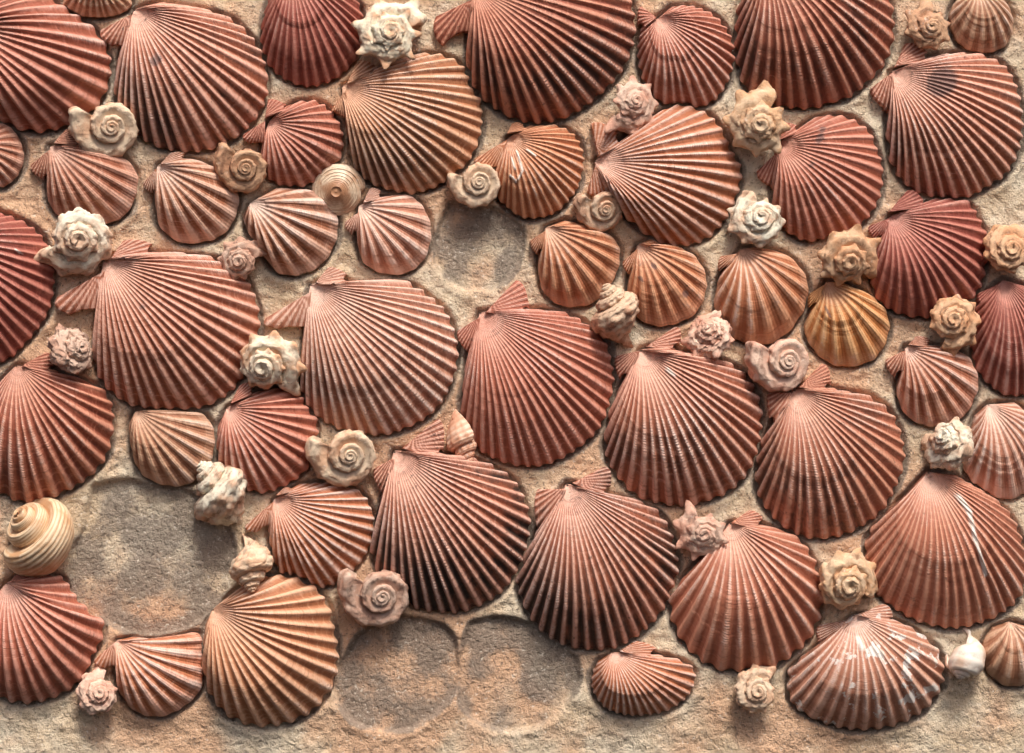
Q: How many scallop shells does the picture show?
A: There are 47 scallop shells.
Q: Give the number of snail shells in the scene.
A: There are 32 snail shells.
